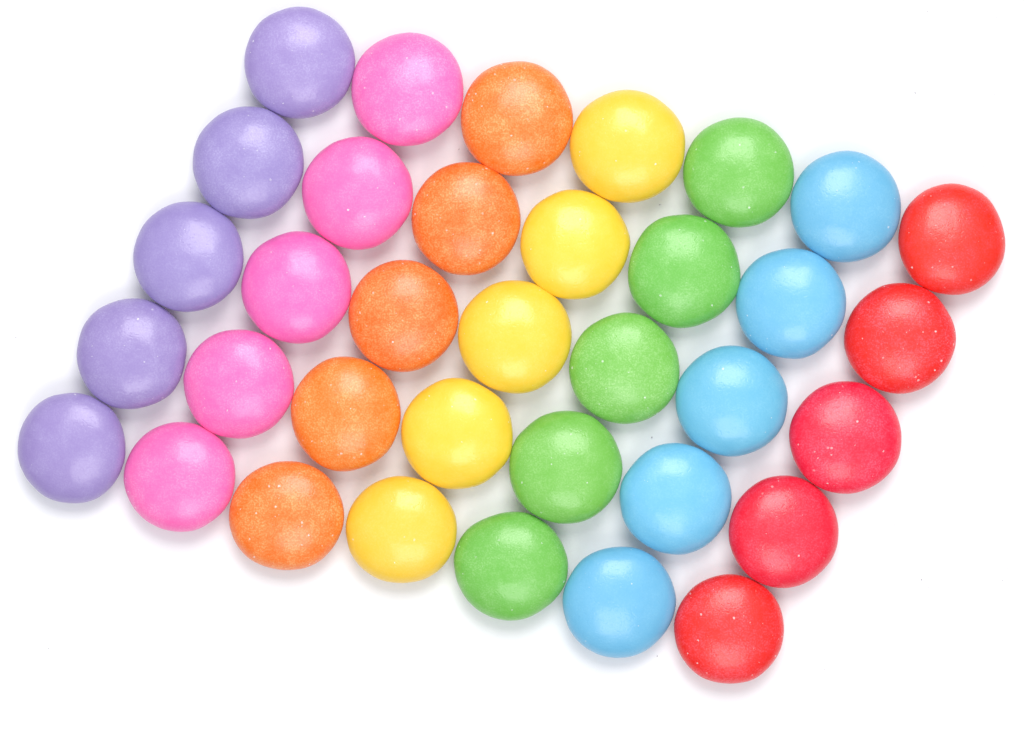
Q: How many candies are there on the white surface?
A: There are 35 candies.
